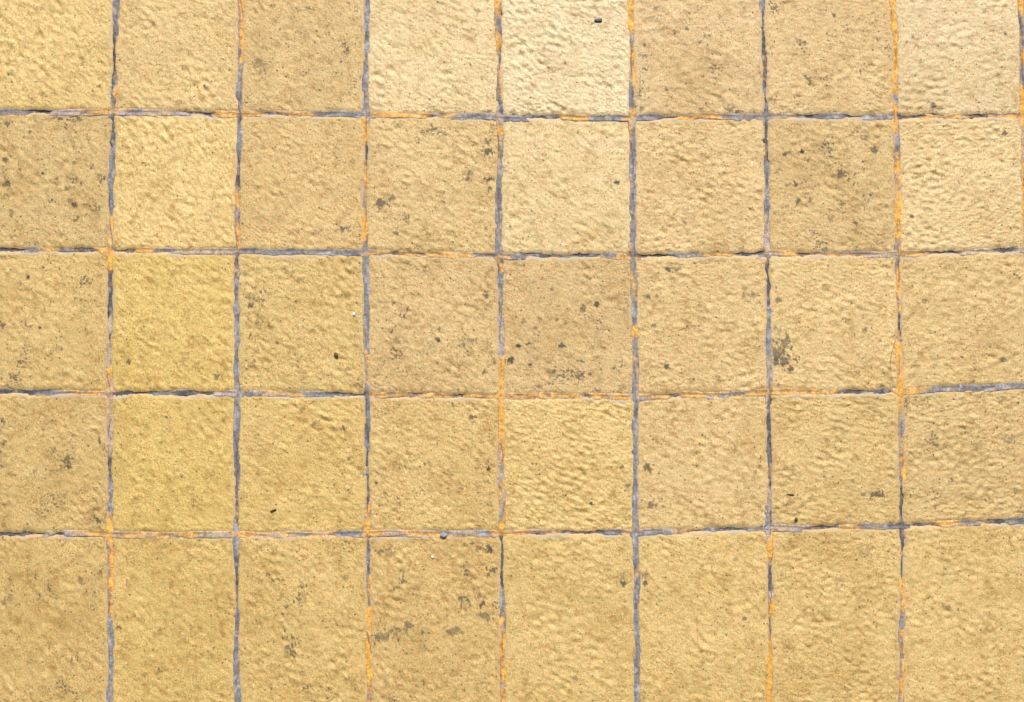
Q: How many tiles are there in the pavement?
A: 40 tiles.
